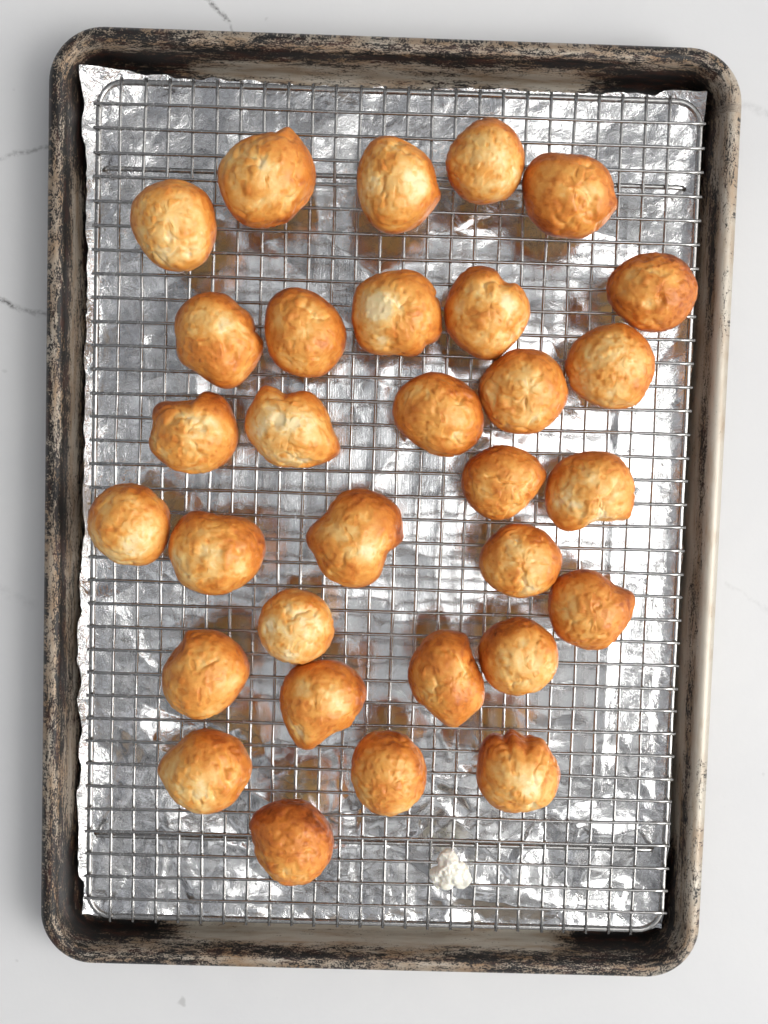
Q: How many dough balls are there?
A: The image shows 31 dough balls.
